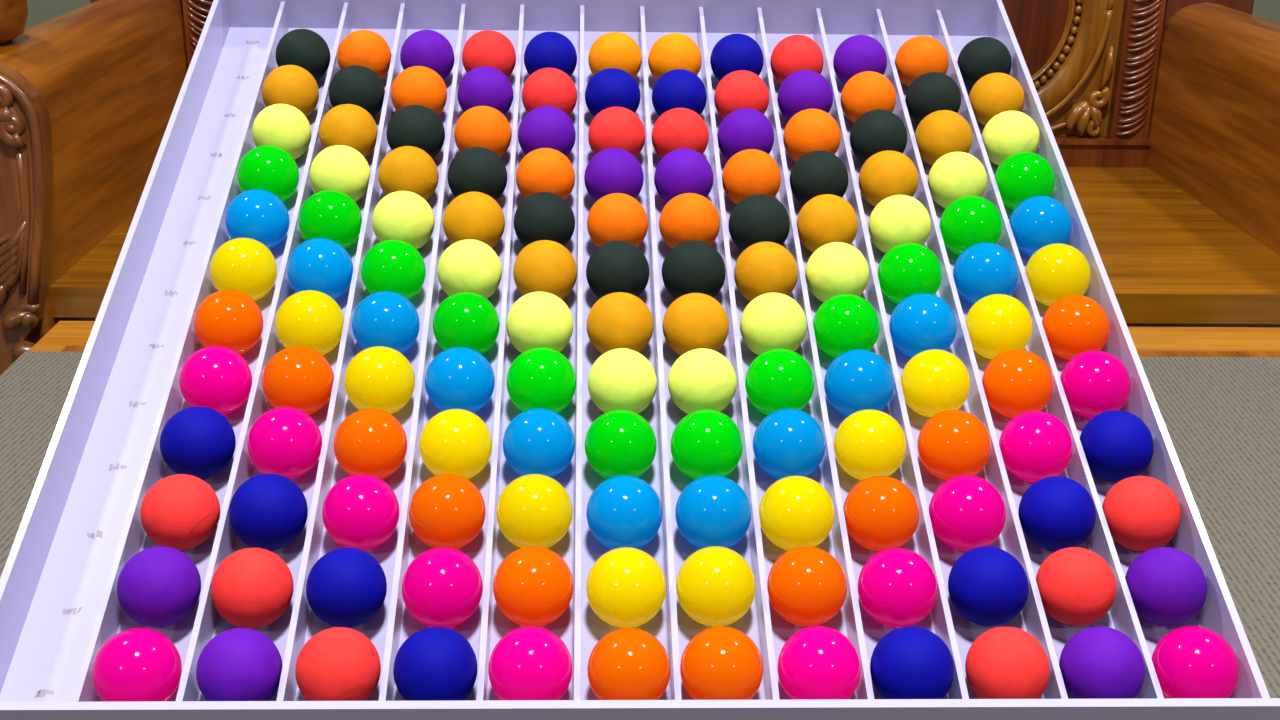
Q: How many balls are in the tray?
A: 144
